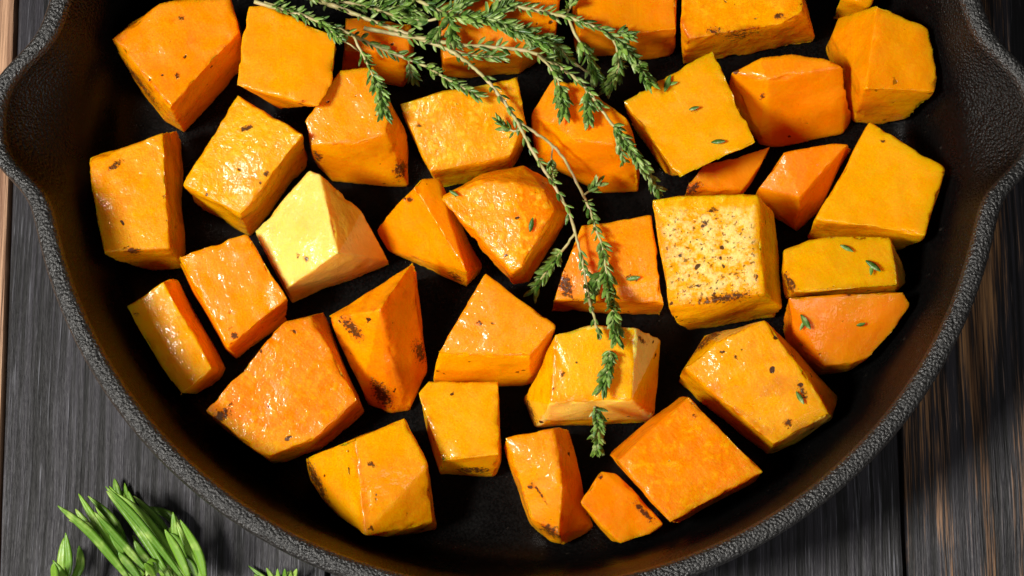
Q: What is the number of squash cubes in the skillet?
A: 37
